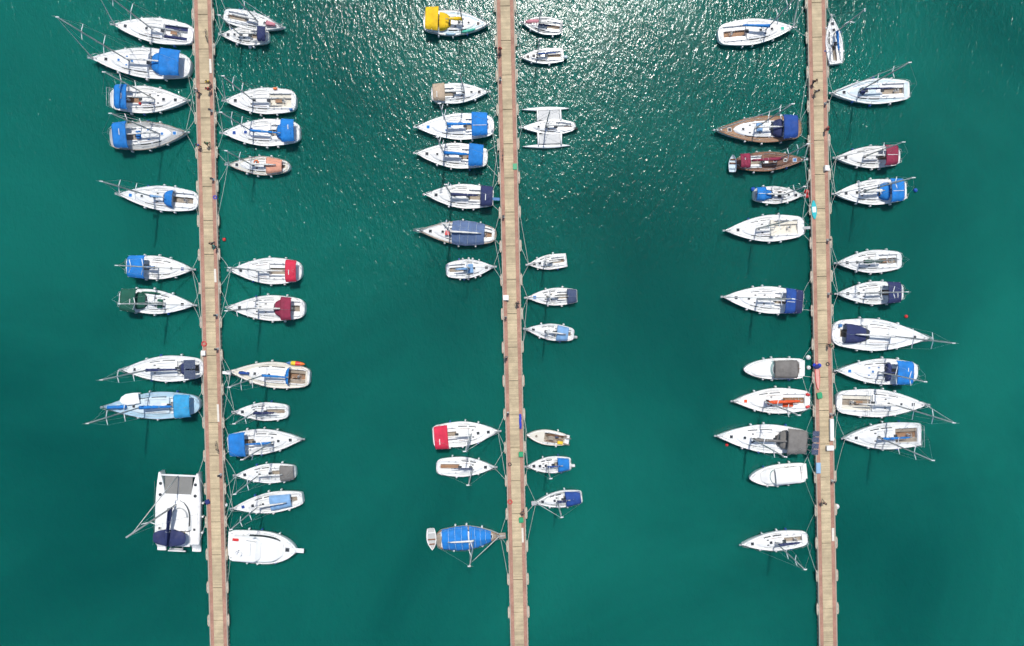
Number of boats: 63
